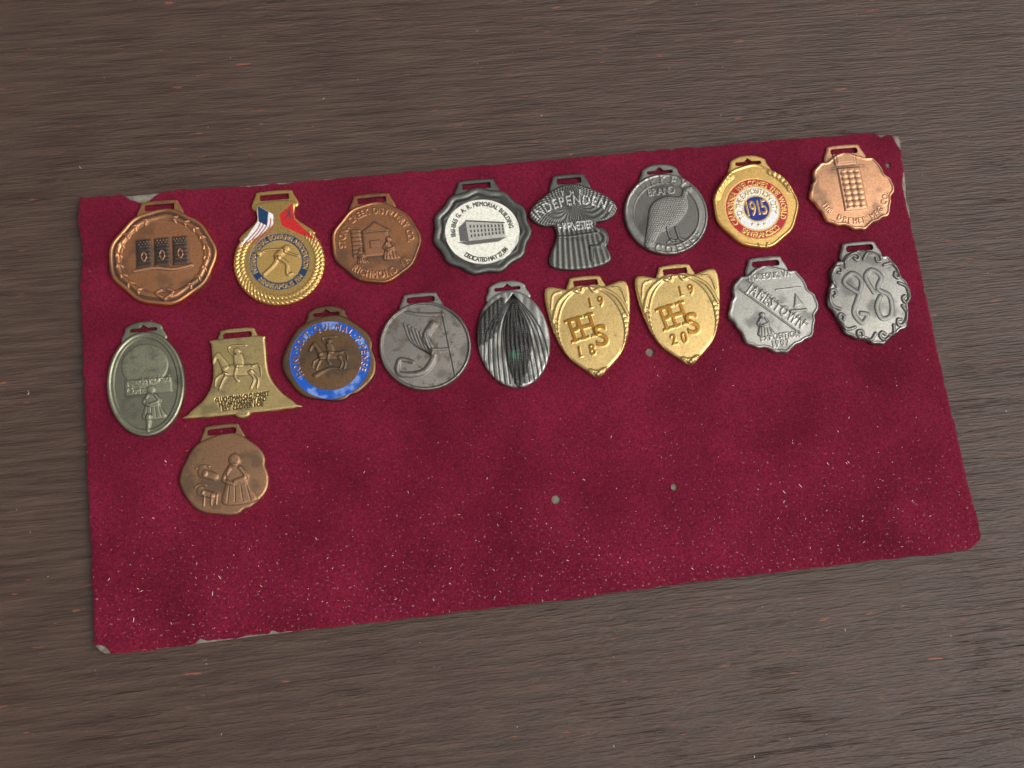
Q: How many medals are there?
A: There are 18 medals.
